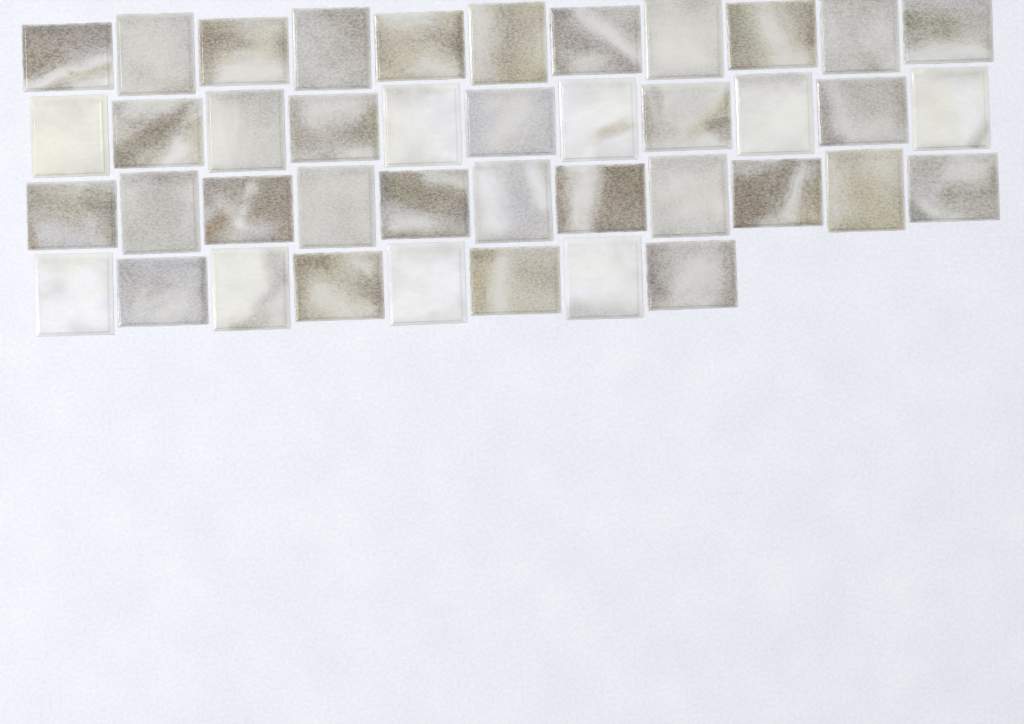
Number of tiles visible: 41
